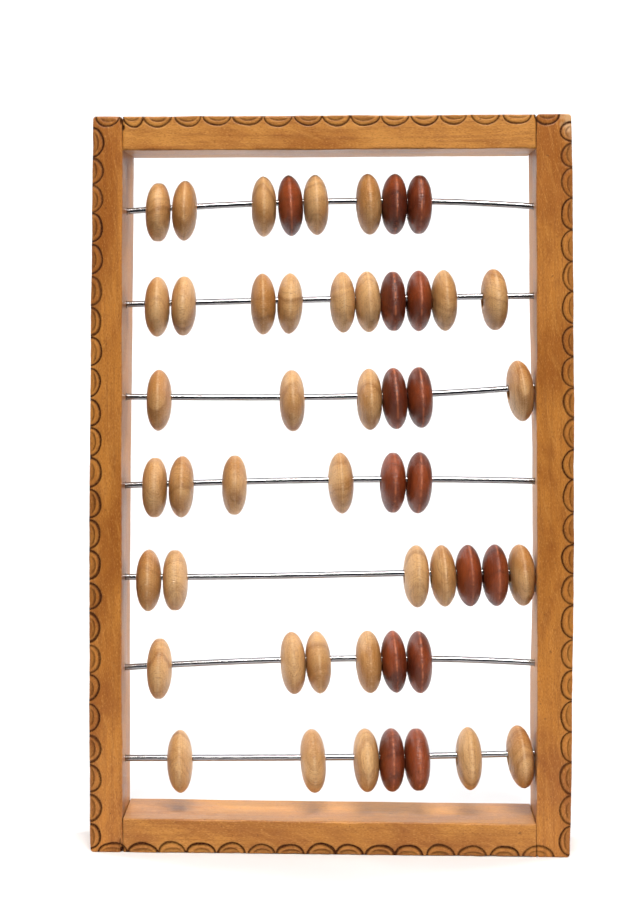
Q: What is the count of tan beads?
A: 35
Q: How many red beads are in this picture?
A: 15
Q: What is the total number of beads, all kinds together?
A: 50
